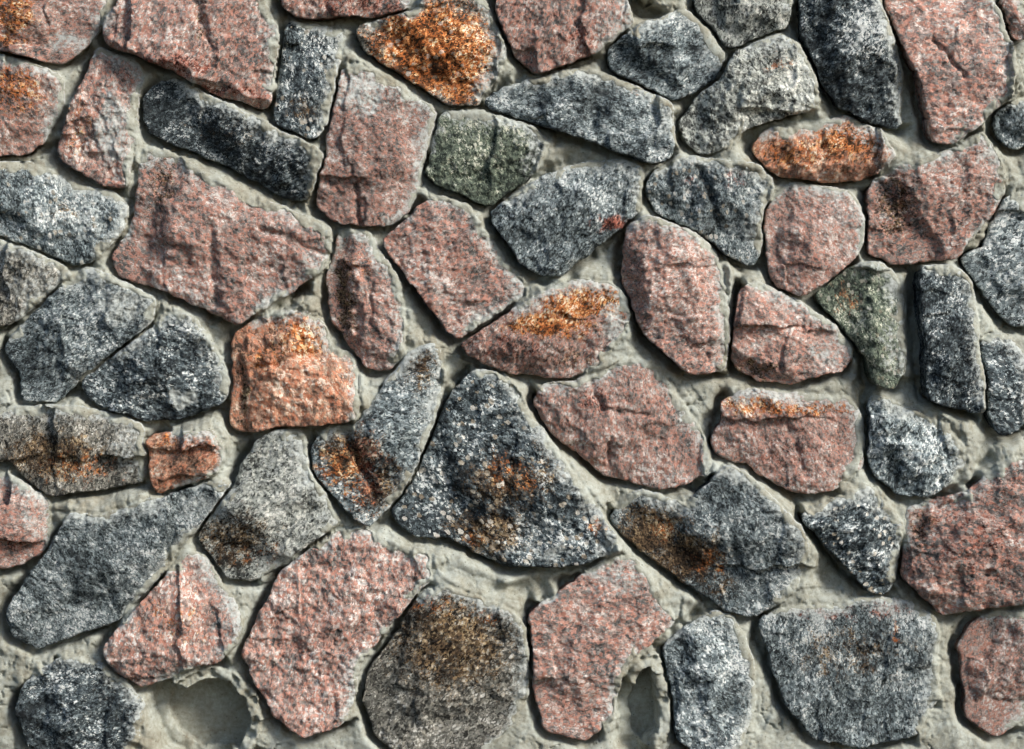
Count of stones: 60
